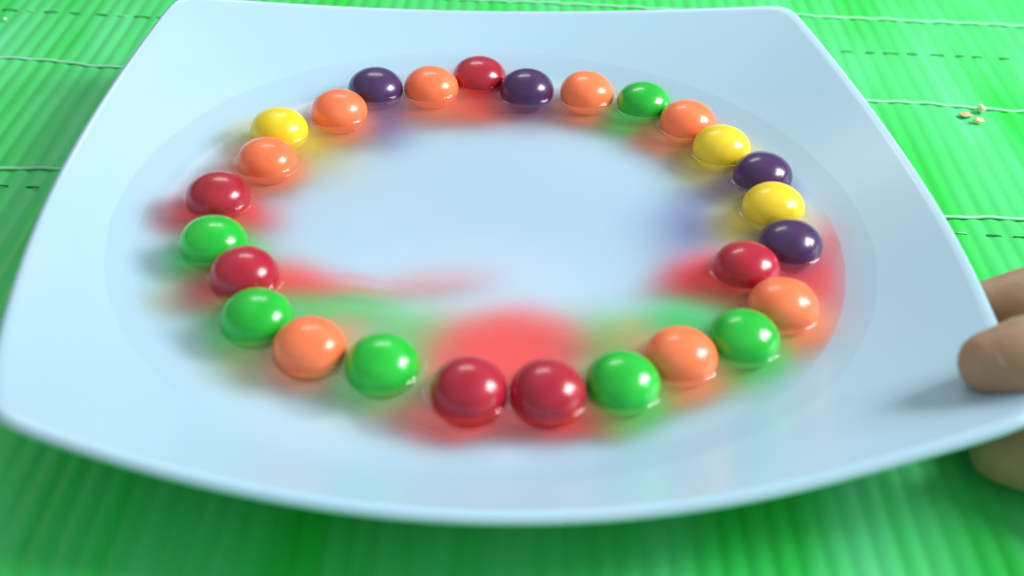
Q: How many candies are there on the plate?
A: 27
